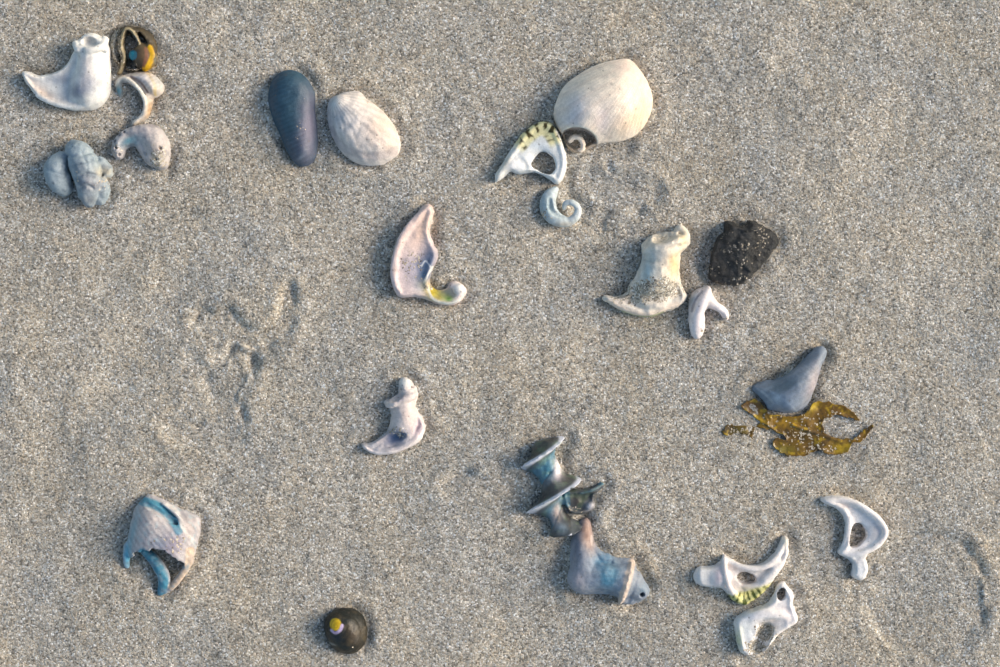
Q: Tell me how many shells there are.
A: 22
